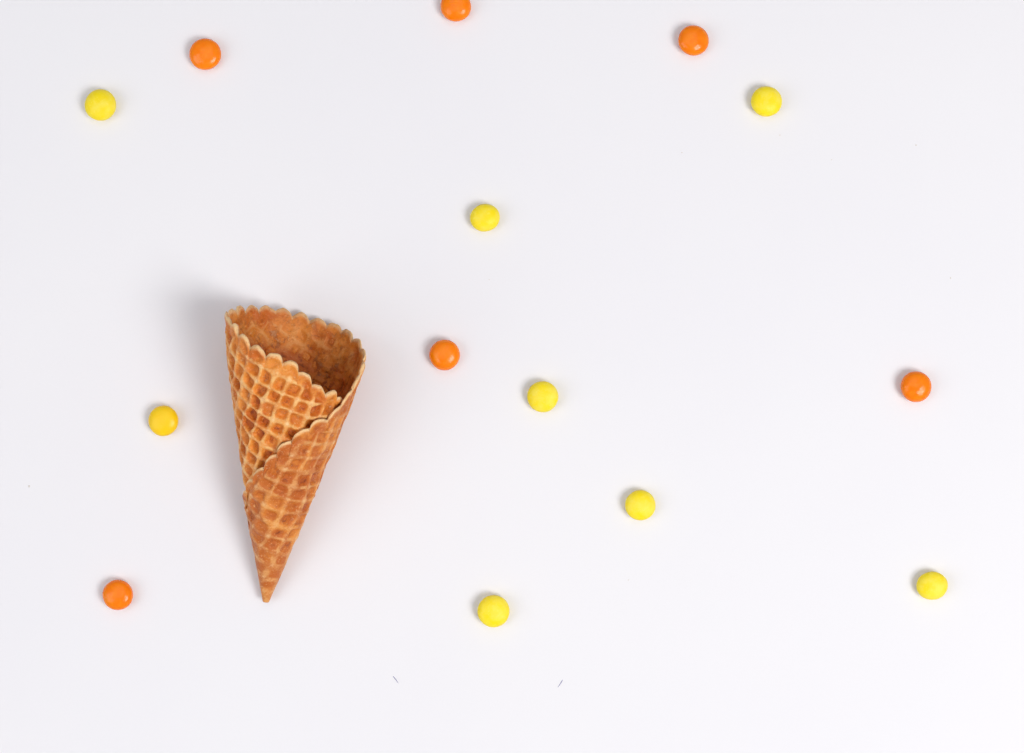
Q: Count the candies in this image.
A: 14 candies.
